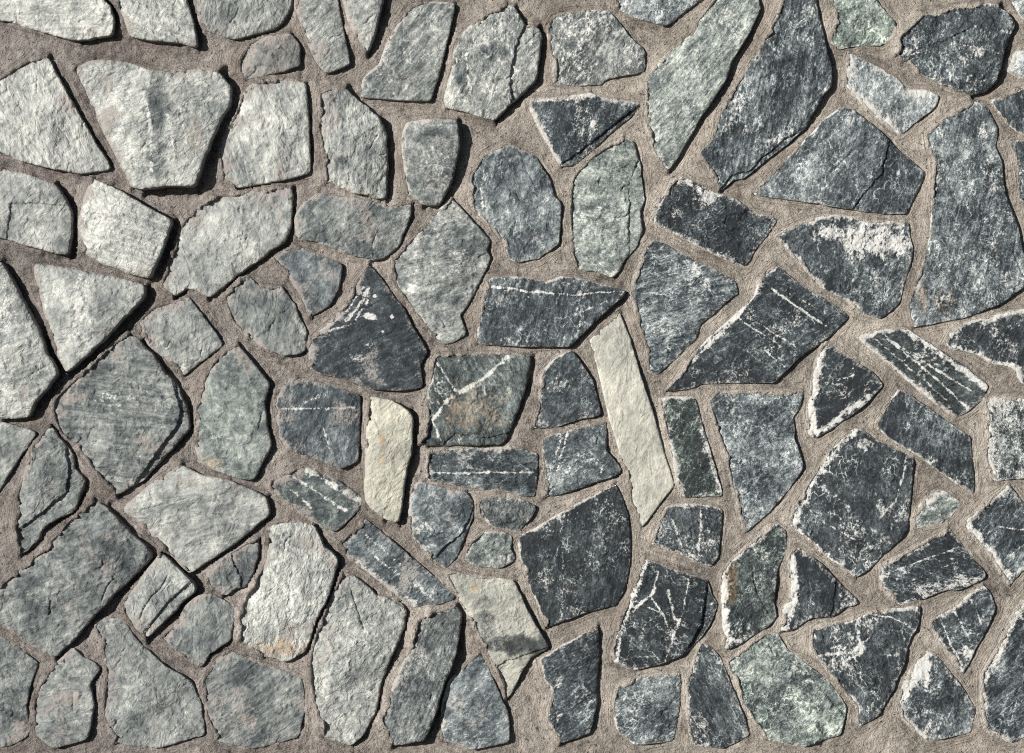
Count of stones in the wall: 99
